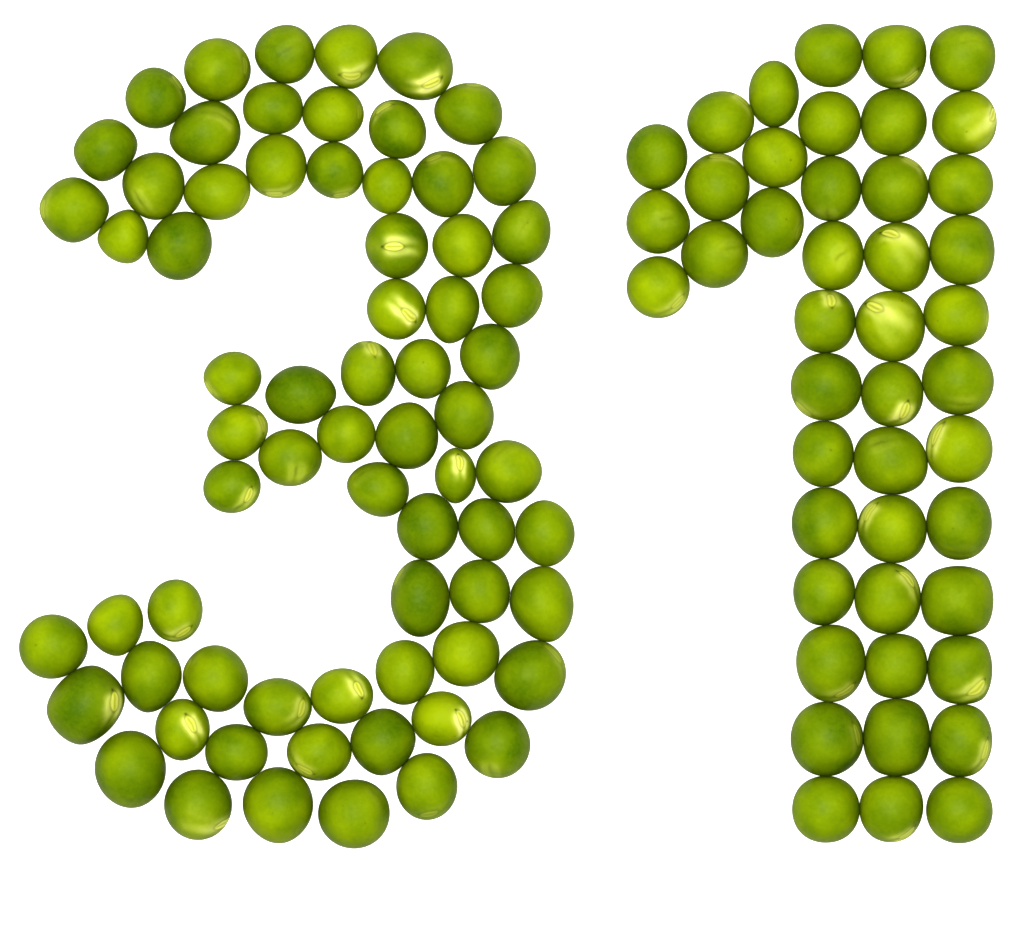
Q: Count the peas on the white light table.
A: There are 114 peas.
